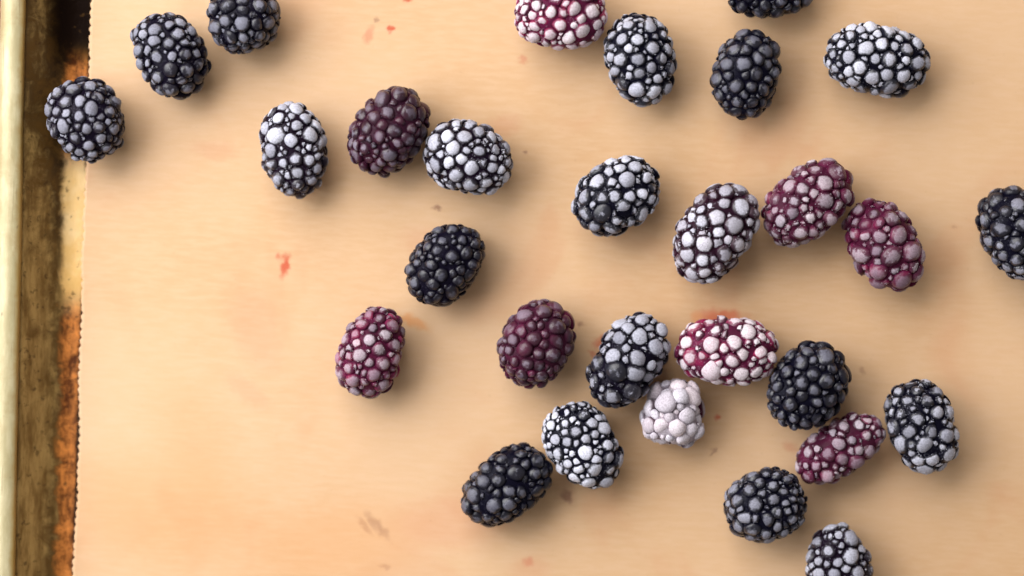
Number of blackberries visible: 29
